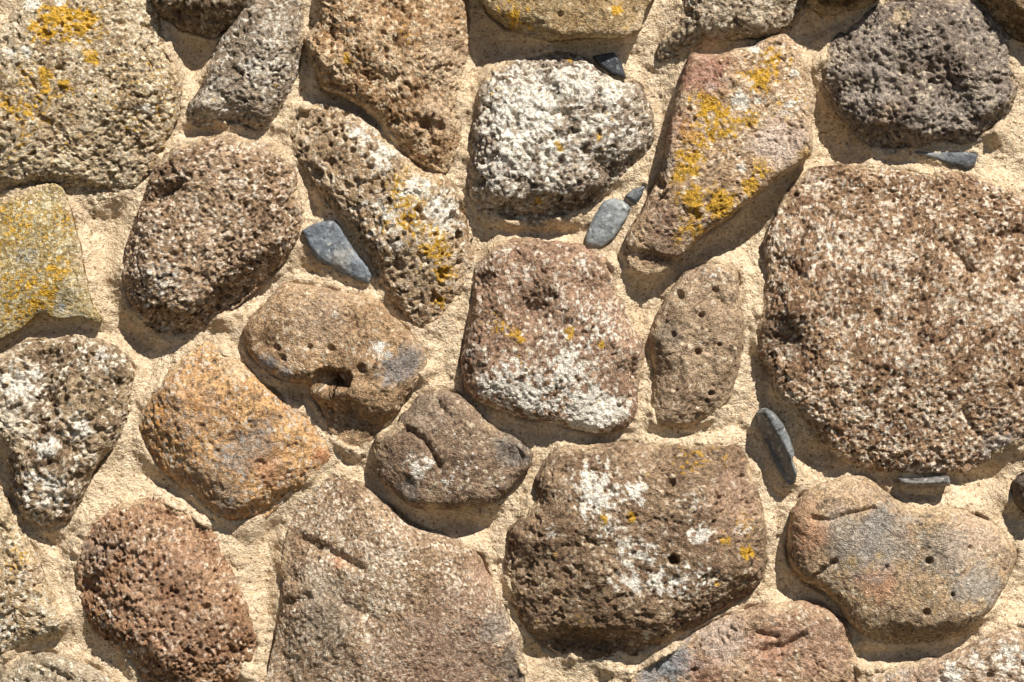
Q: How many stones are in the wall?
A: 37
